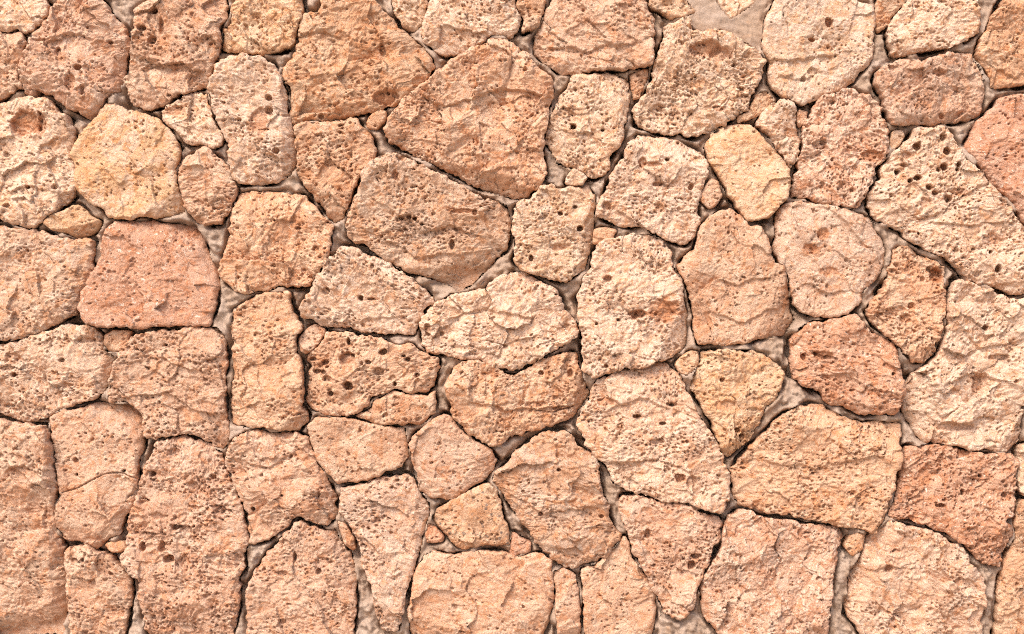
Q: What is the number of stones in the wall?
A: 91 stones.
